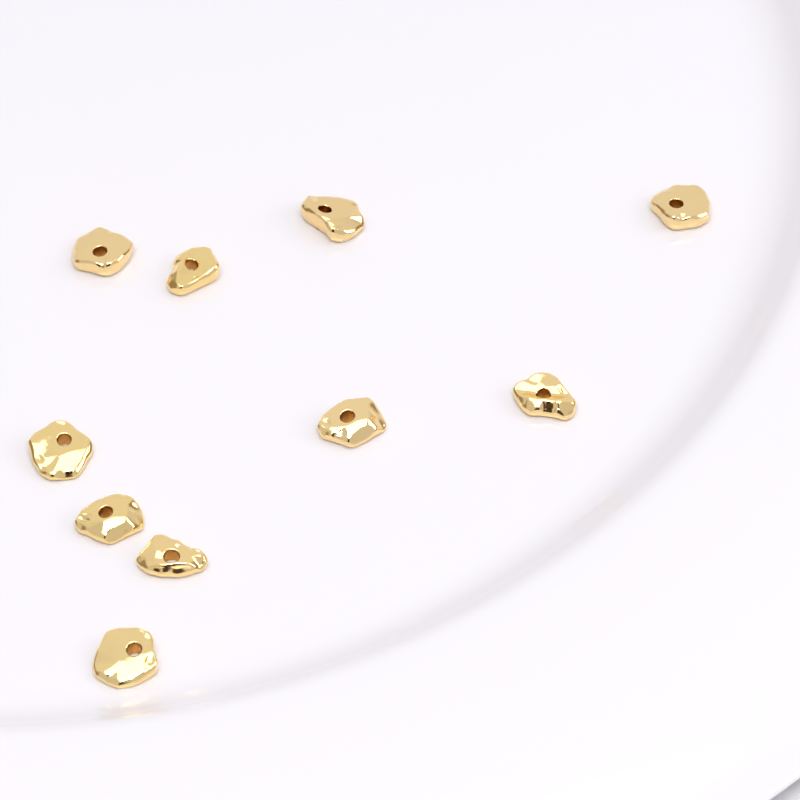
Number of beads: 10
